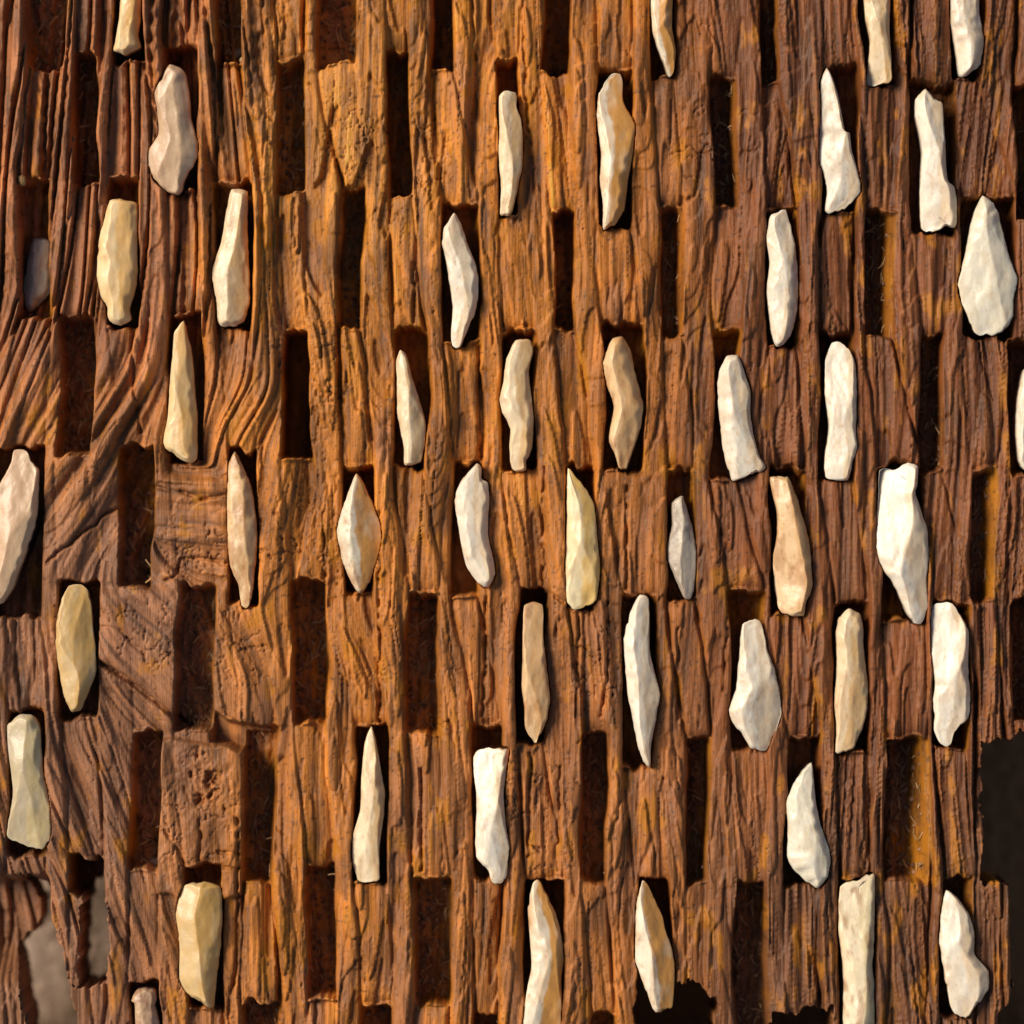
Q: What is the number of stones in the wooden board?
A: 46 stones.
